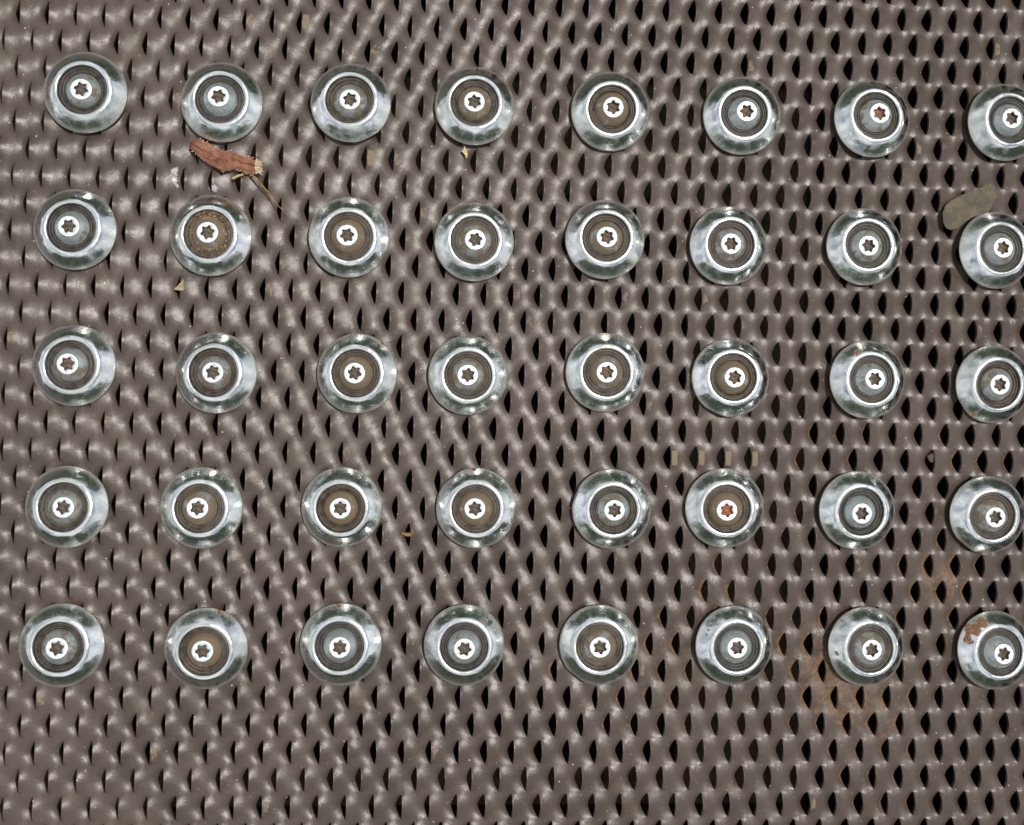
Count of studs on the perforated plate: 40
